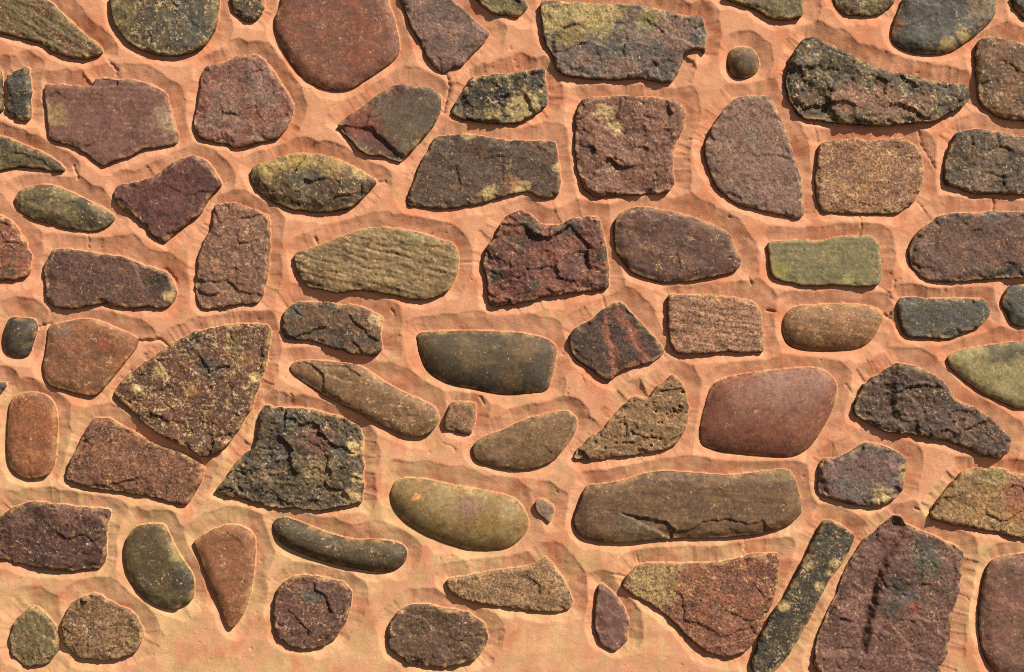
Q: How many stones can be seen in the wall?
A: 77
